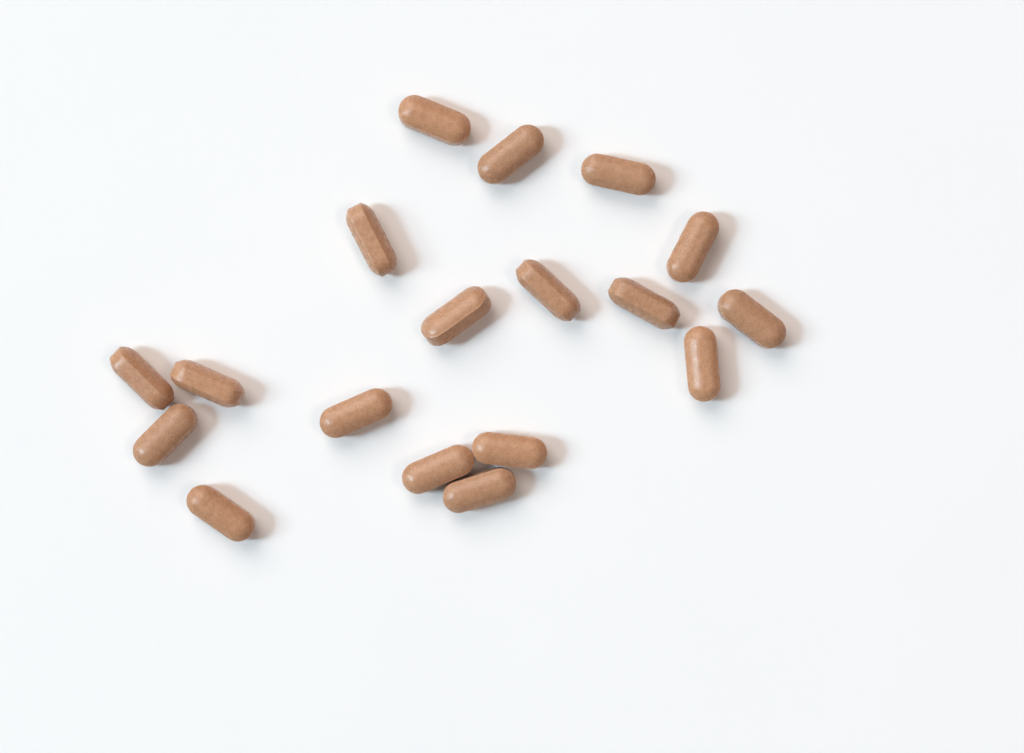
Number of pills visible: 18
